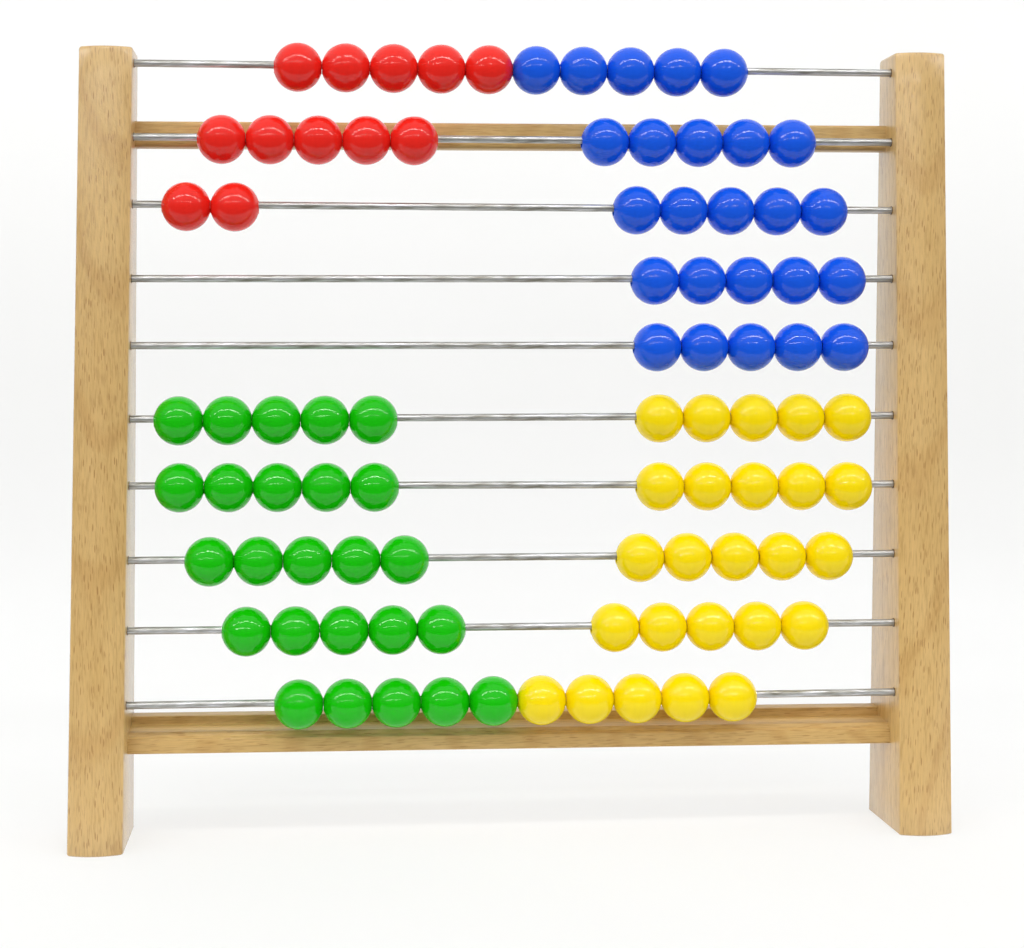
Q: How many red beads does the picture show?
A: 12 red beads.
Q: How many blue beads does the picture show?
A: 25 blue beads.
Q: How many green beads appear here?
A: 25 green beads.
